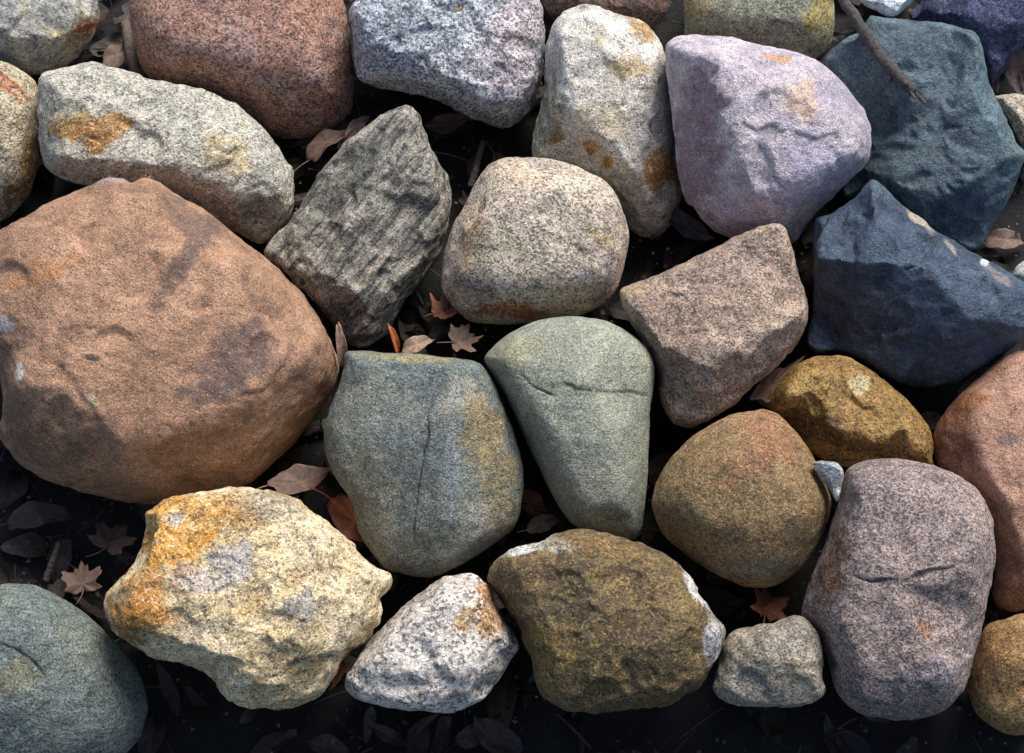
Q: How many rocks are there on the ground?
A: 32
